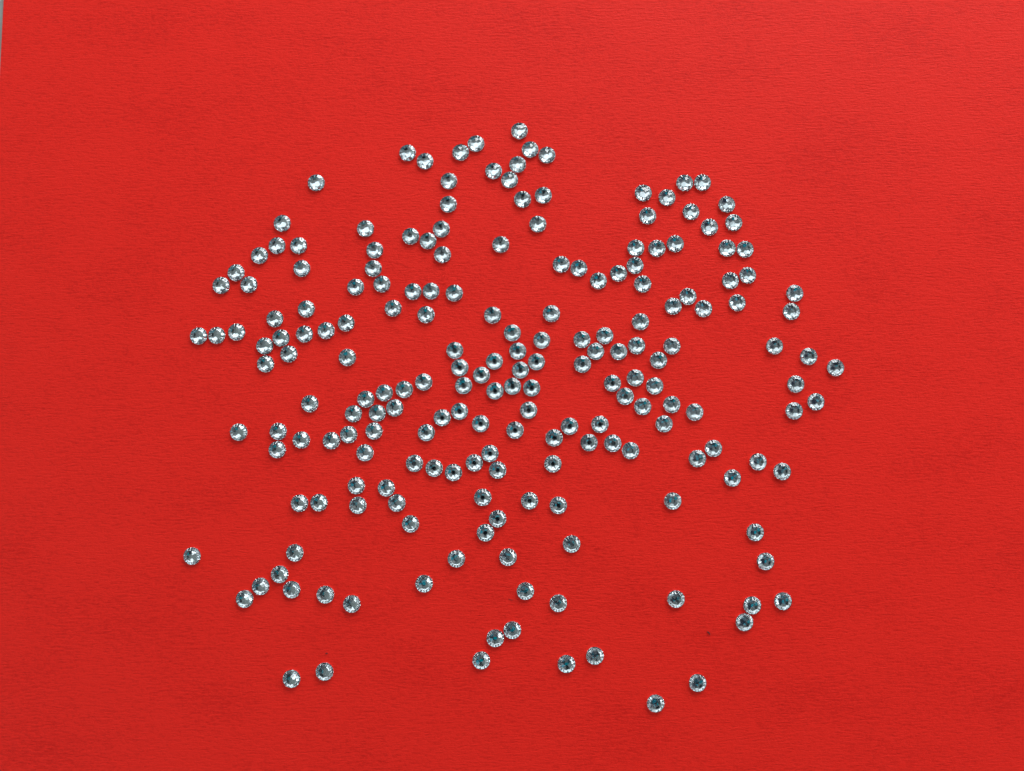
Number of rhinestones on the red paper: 200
